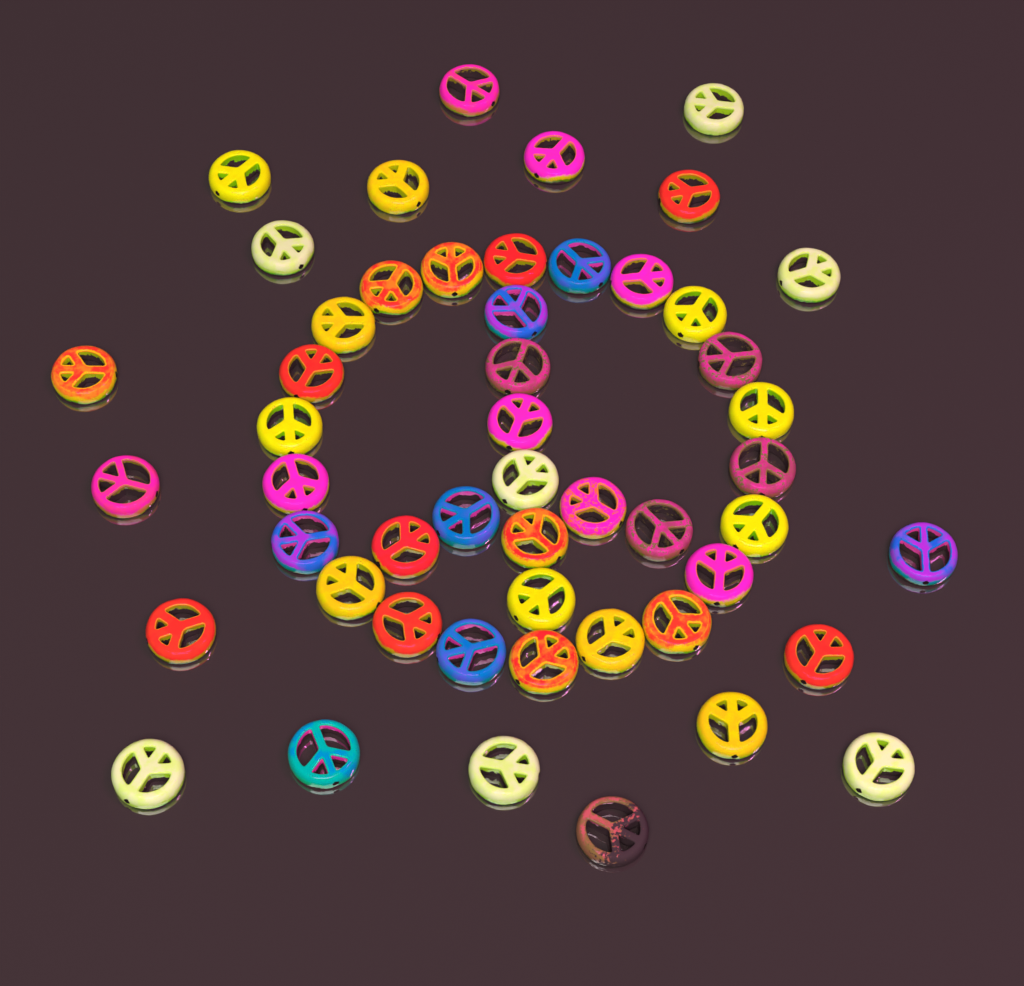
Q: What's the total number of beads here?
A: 51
